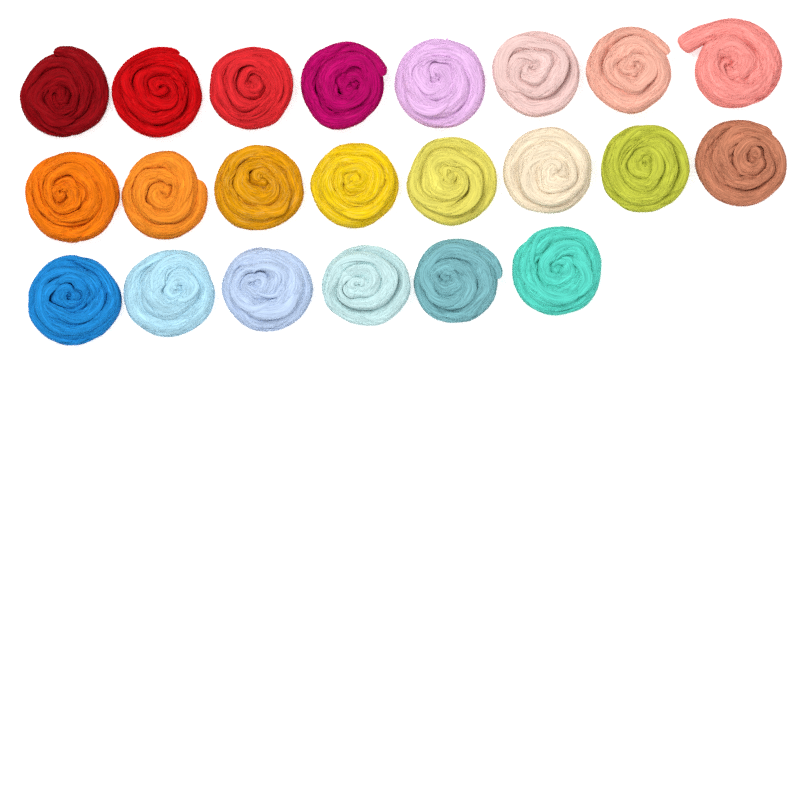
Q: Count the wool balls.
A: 22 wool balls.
